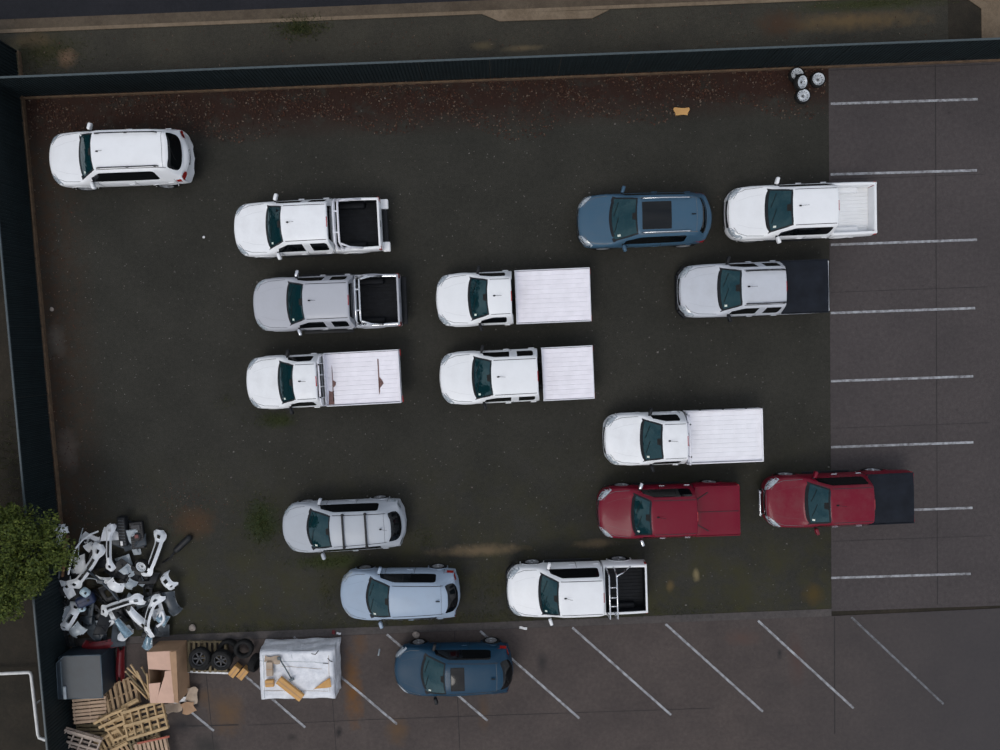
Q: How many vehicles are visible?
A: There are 16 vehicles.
